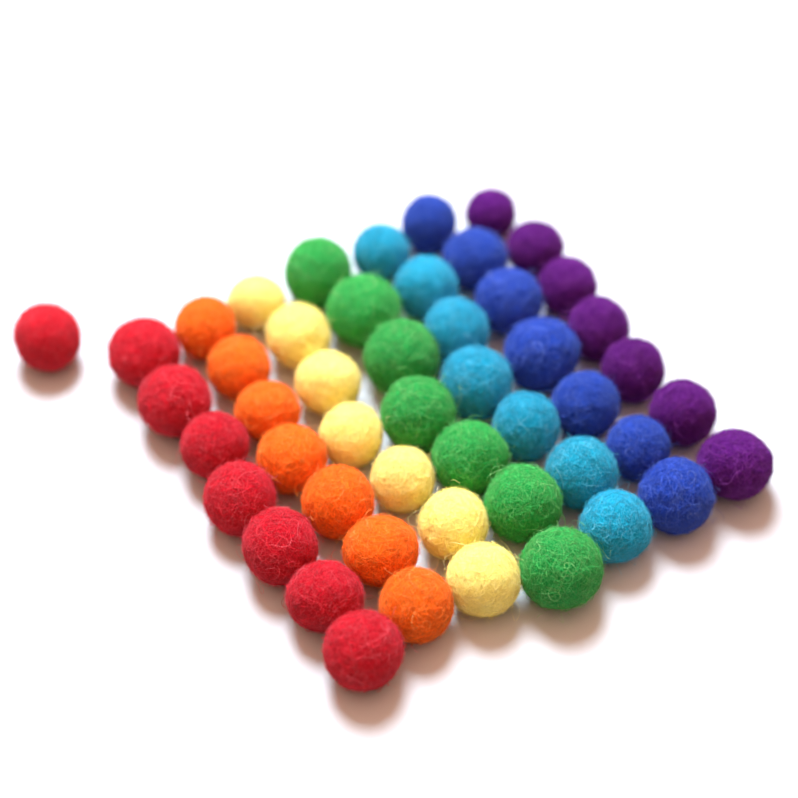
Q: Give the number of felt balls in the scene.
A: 50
